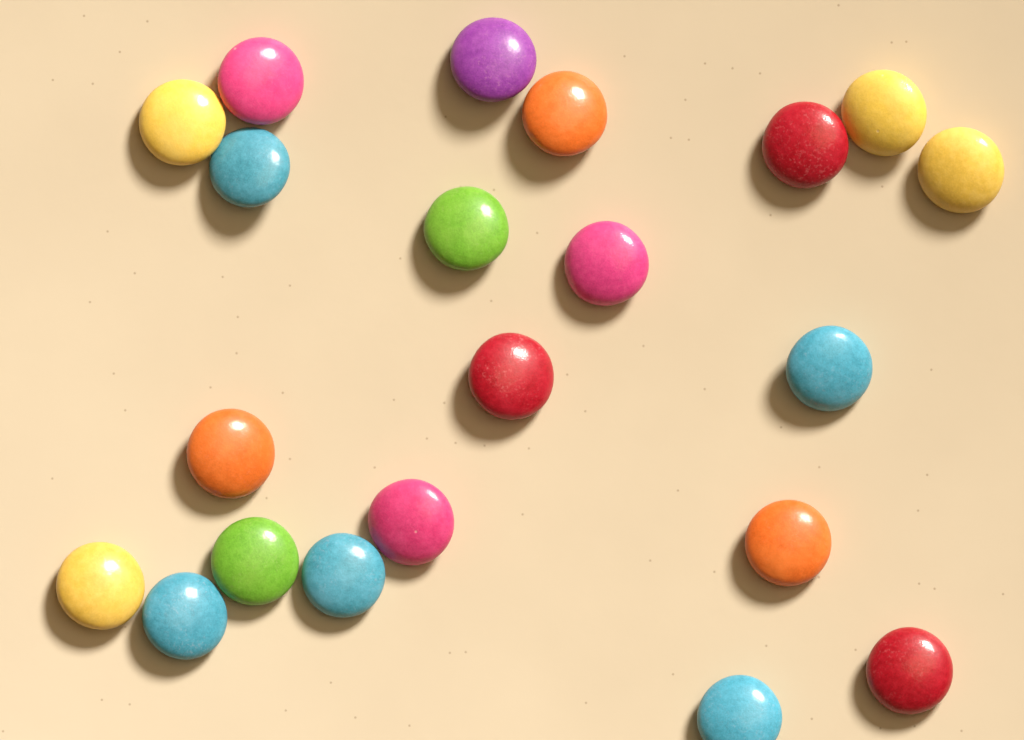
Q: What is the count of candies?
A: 21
